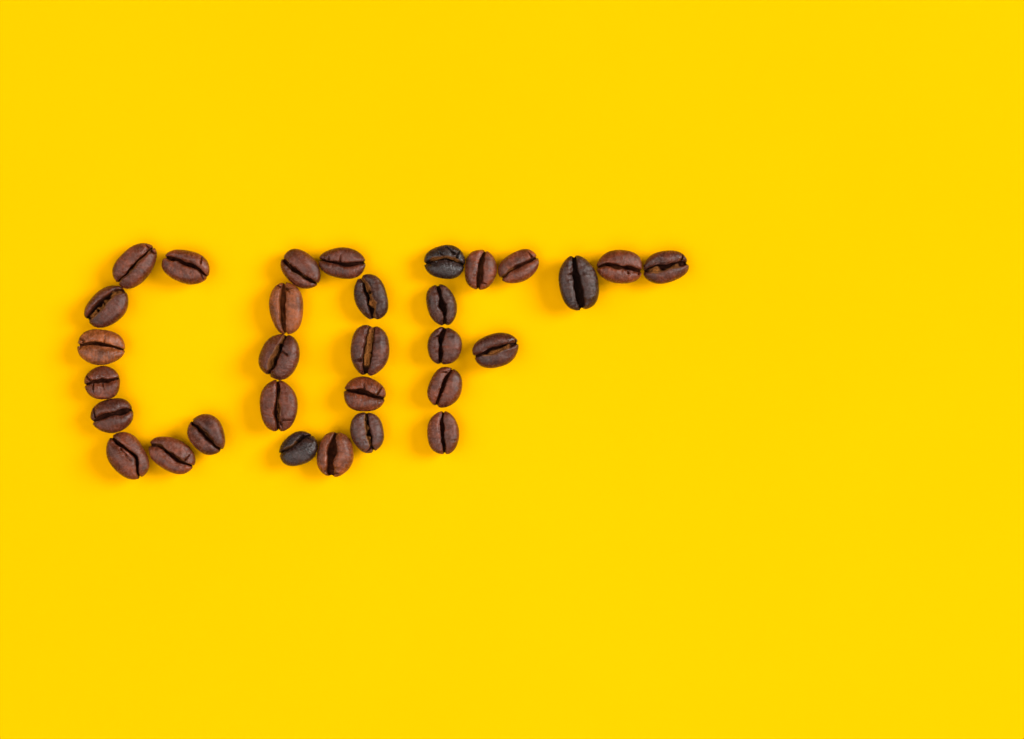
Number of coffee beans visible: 31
